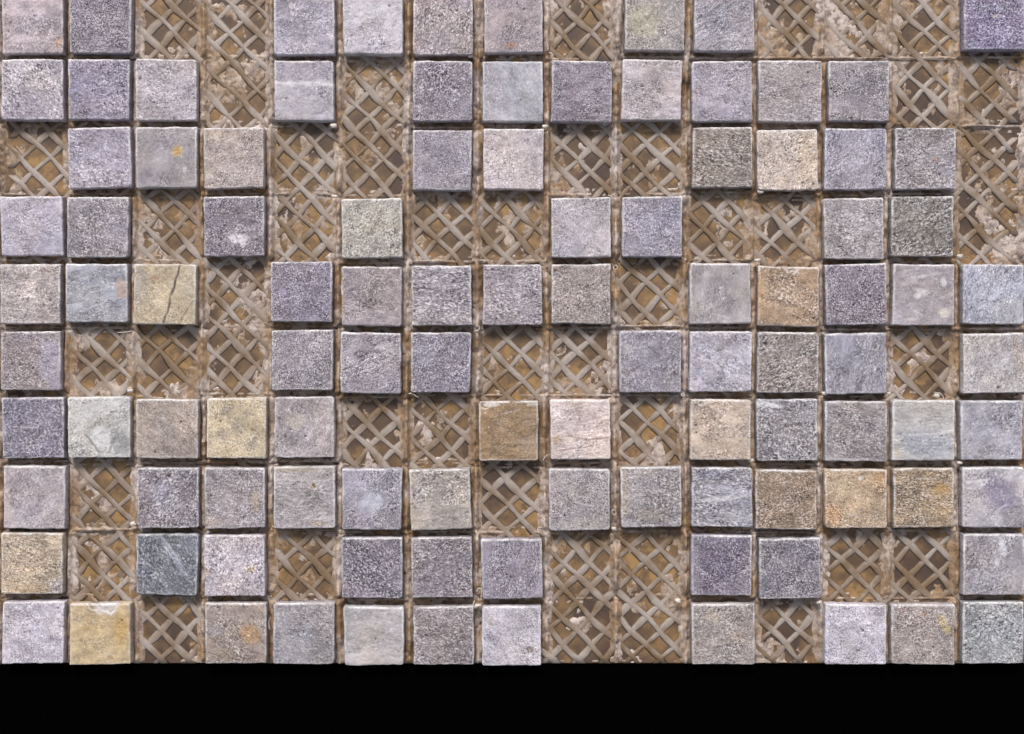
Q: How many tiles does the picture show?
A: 104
